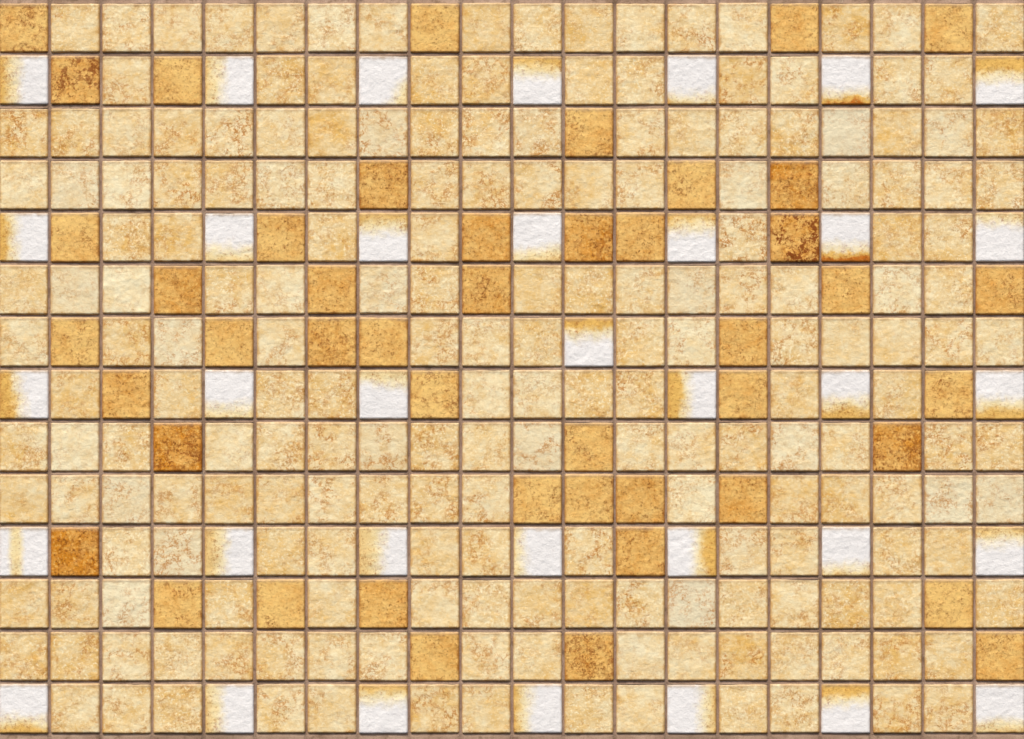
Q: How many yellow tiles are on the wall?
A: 199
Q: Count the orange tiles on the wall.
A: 46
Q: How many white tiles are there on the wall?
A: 35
